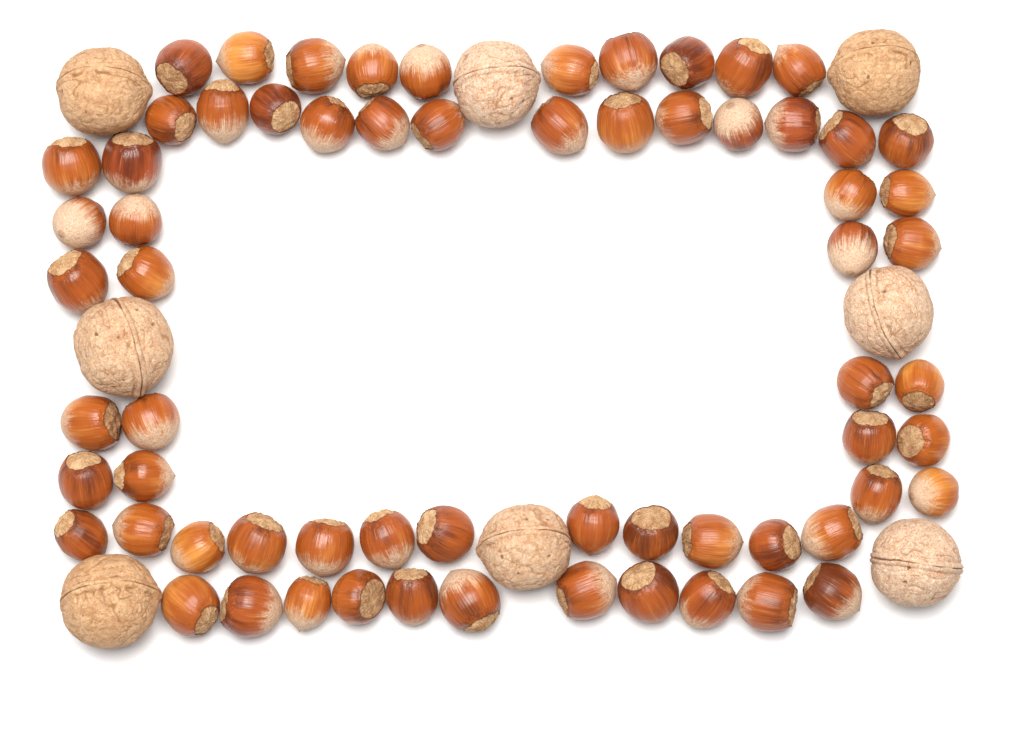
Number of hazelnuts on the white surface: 66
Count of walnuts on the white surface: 8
